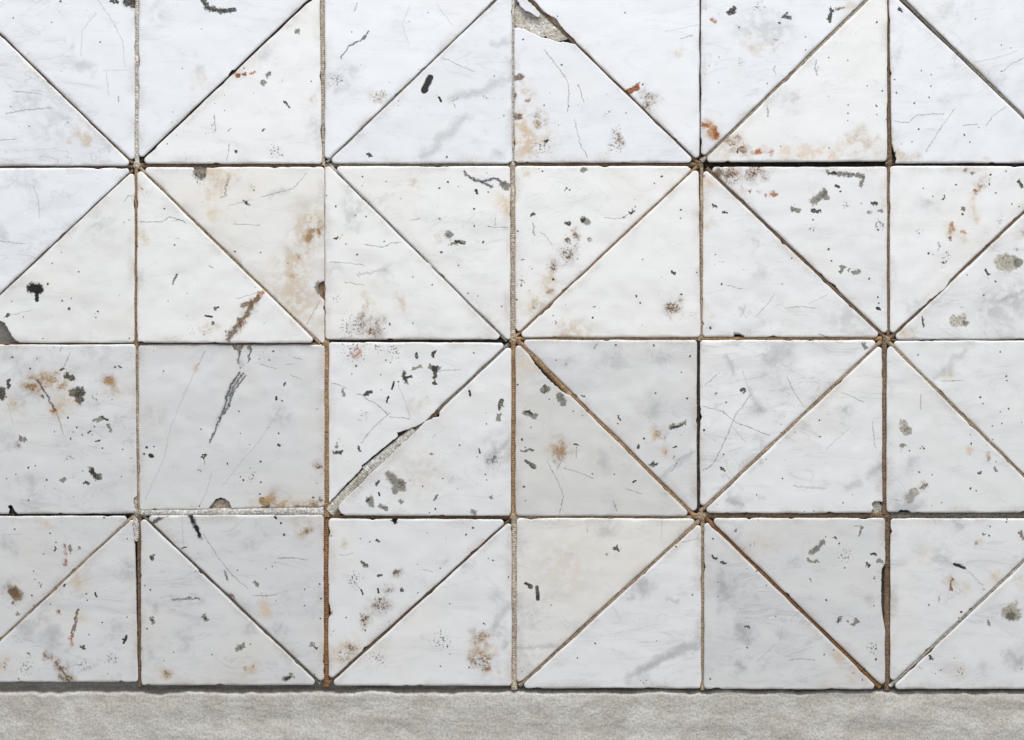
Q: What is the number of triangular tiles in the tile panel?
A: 44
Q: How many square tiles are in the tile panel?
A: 2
